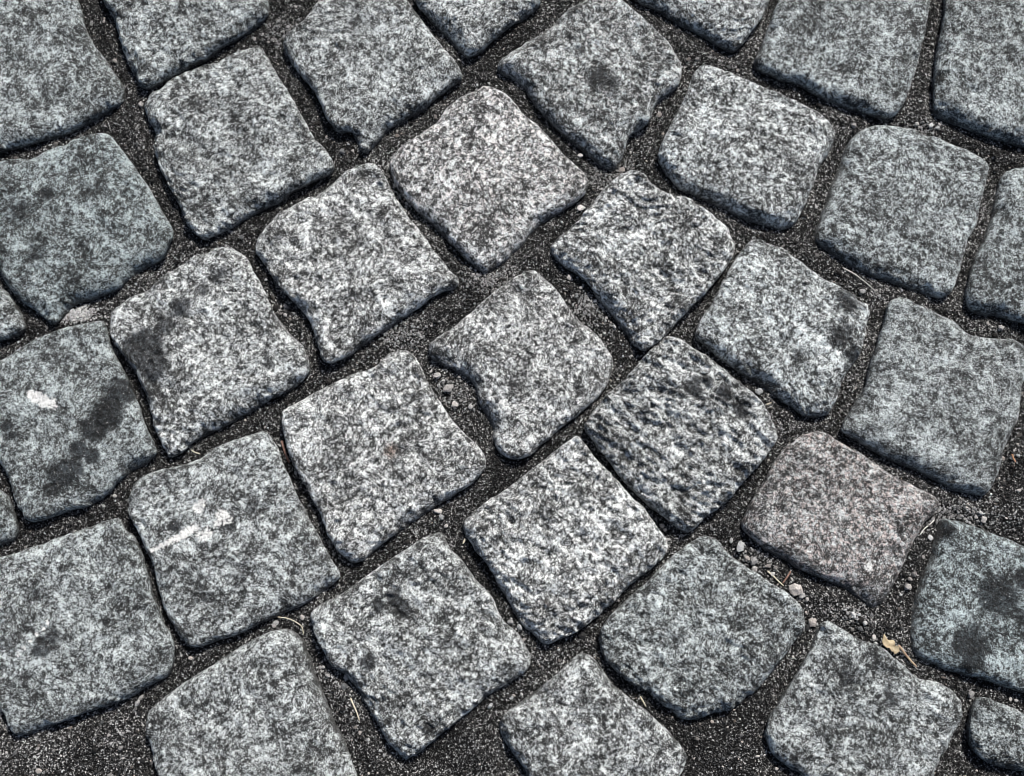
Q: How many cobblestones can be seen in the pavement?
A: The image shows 36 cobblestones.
